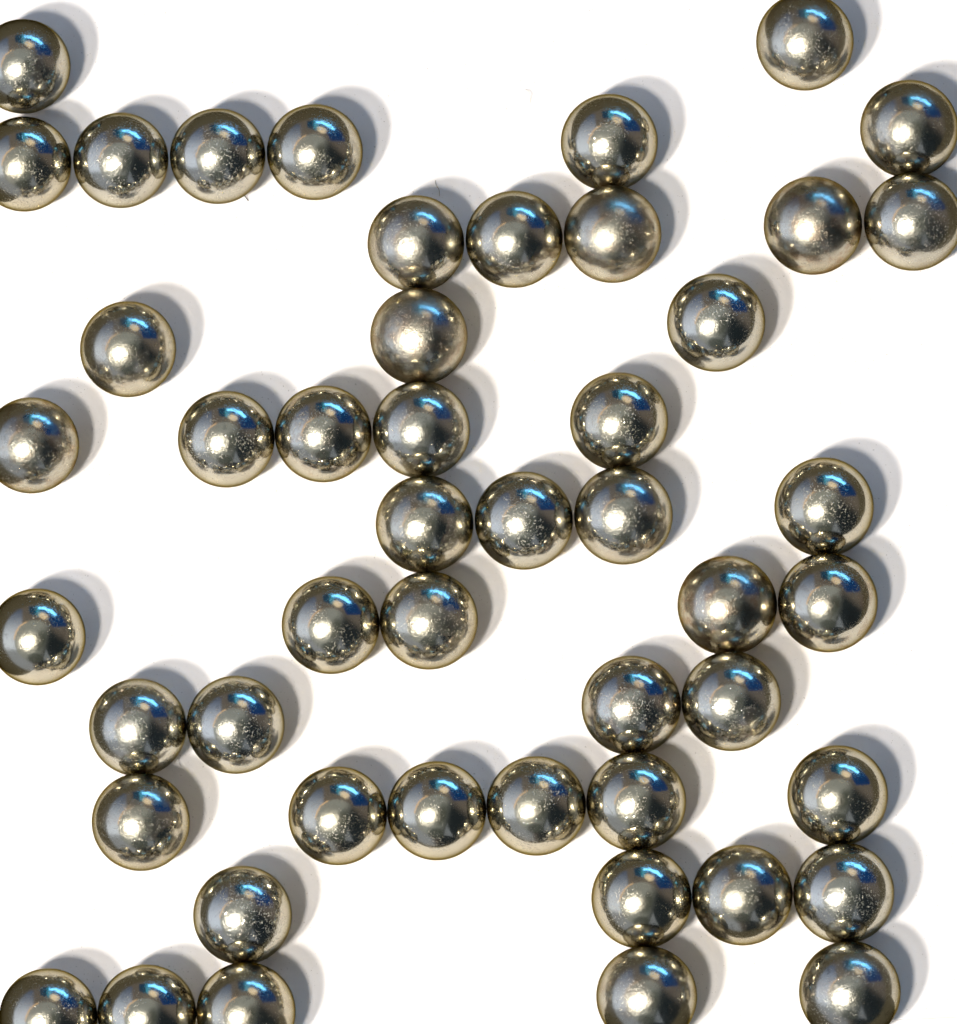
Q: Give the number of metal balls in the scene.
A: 49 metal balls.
